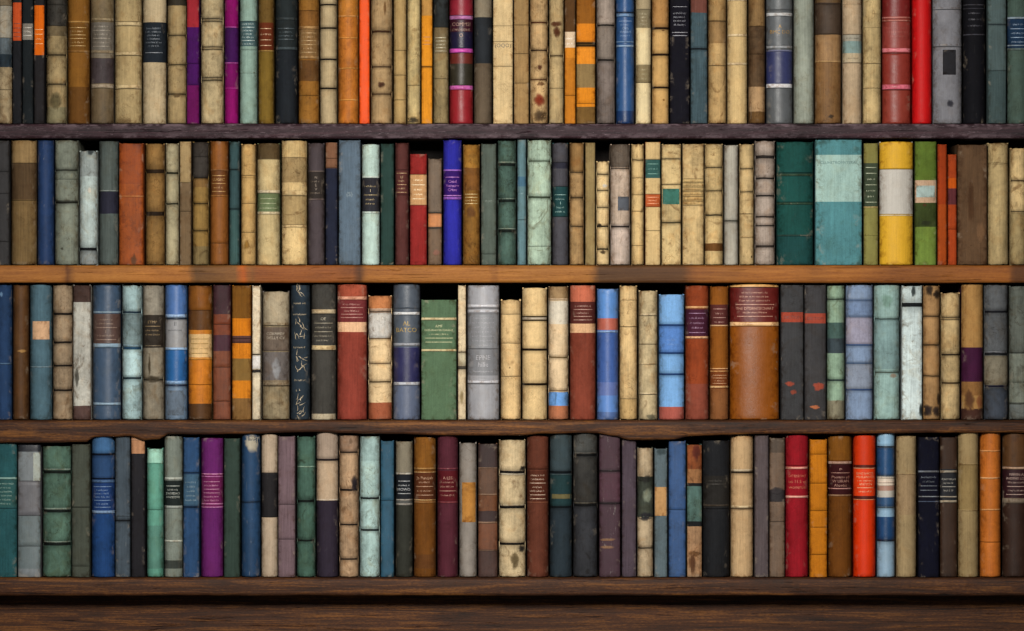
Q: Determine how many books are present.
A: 200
